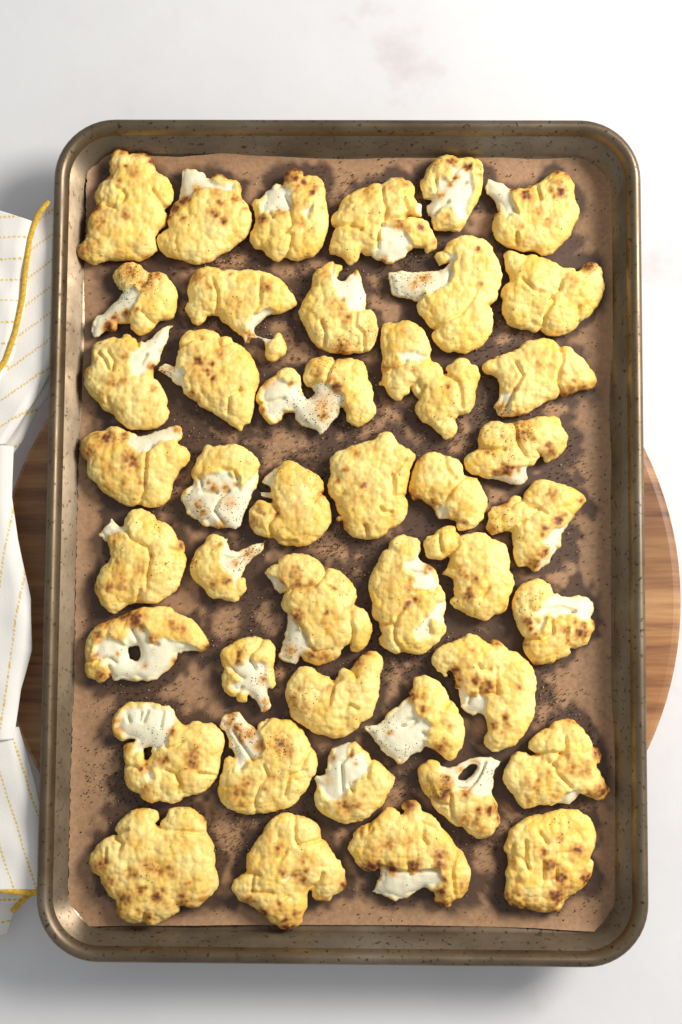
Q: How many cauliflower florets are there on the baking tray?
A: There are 43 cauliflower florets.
